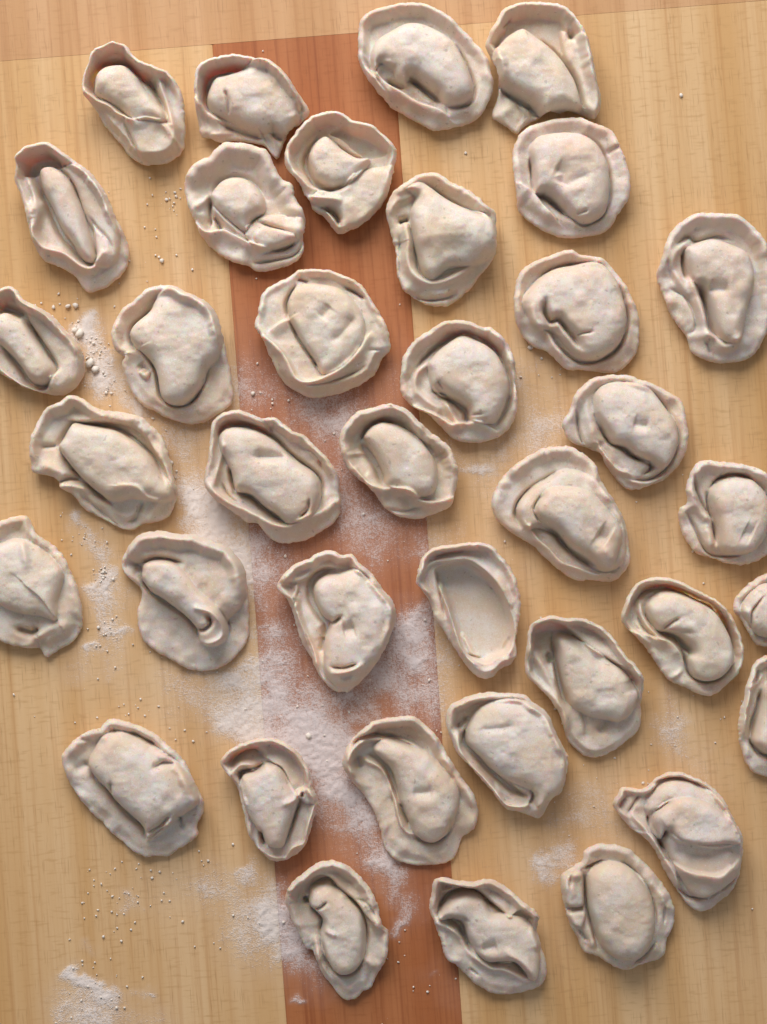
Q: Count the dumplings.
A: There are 37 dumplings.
